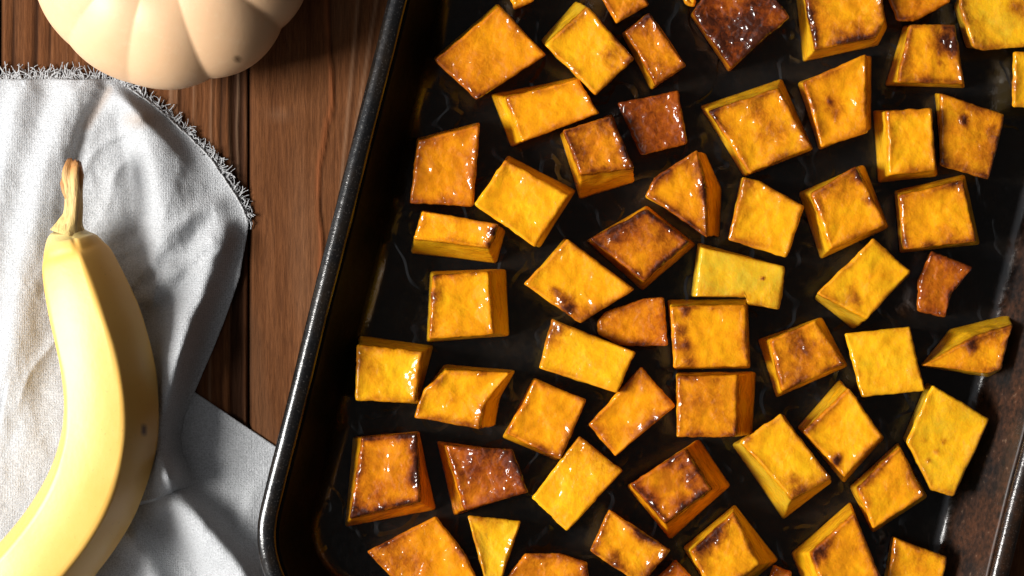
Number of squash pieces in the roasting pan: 60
